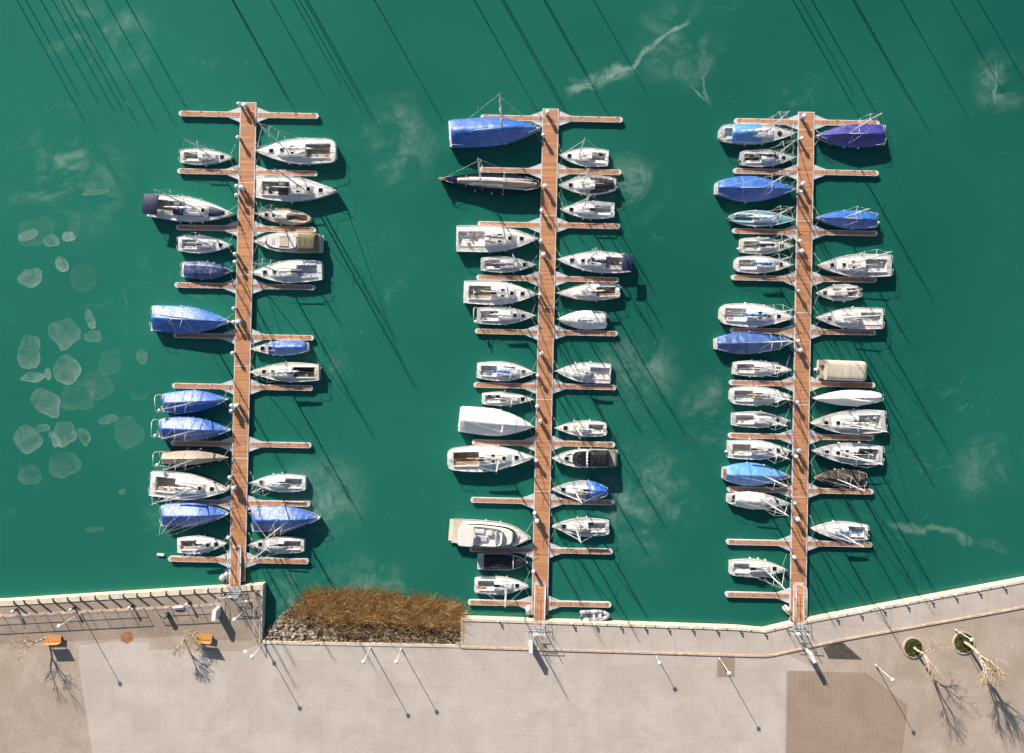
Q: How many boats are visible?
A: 72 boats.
